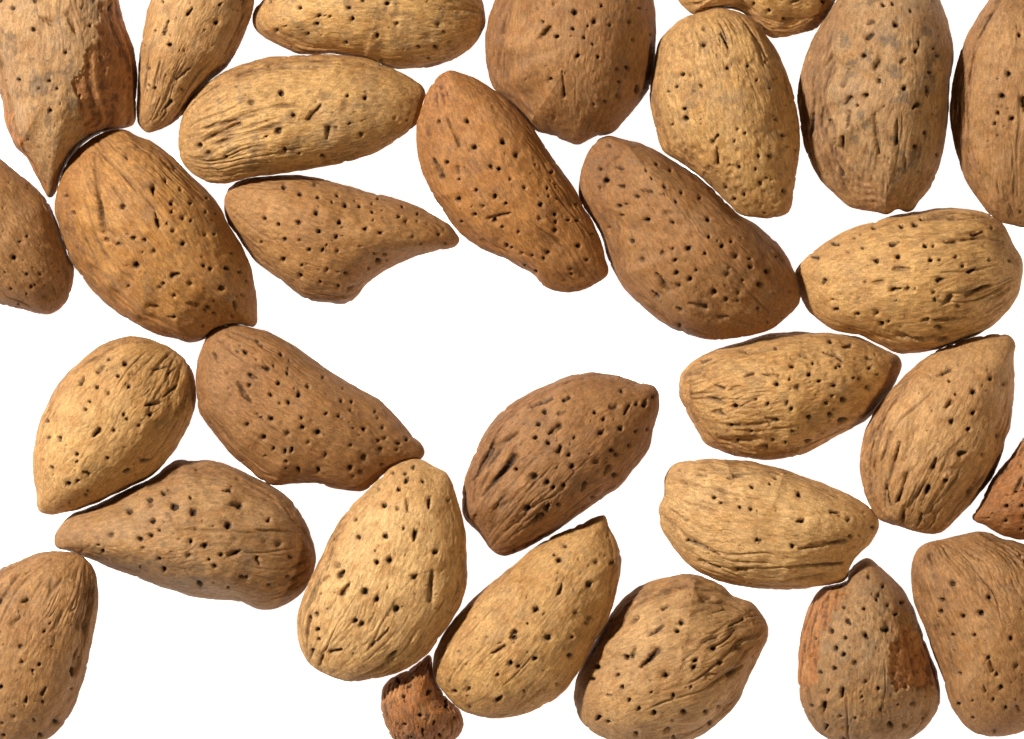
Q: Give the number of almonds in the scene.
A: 30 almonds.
